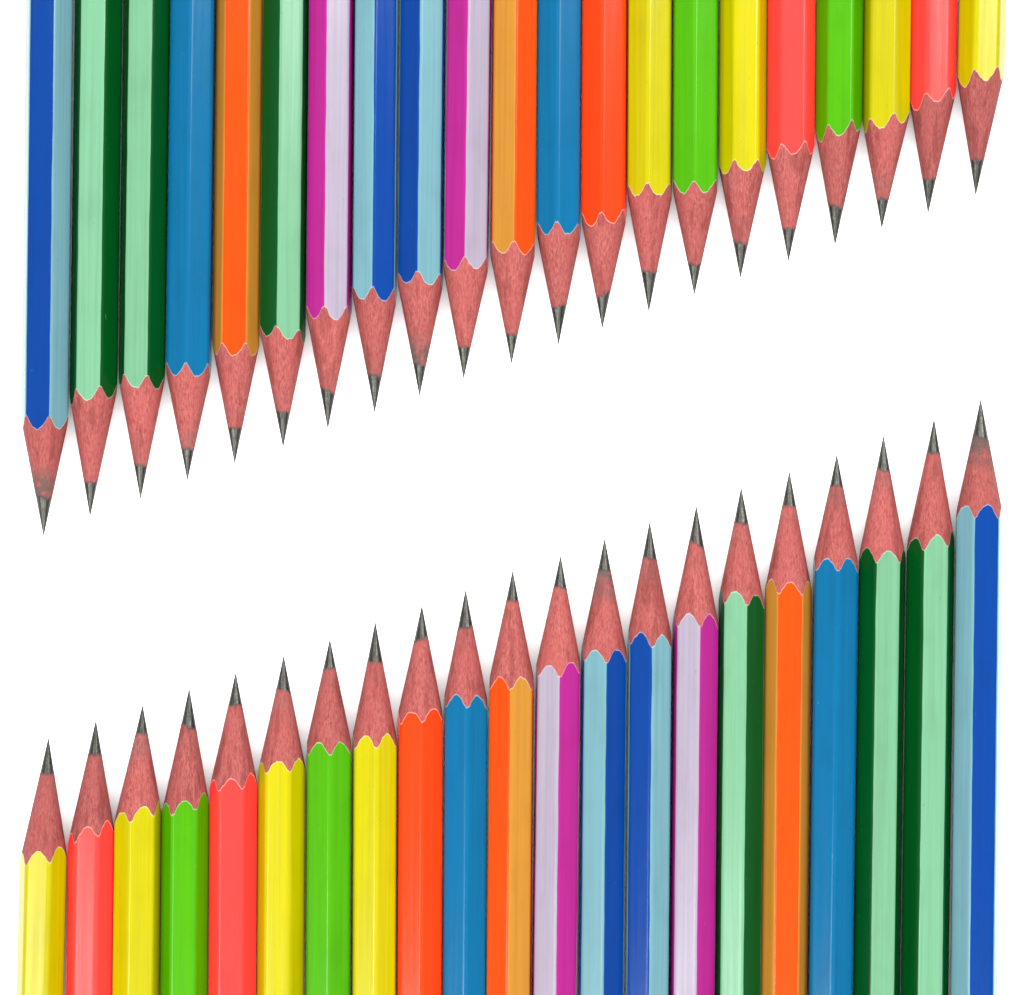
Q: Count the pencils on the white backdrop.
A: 42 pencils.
